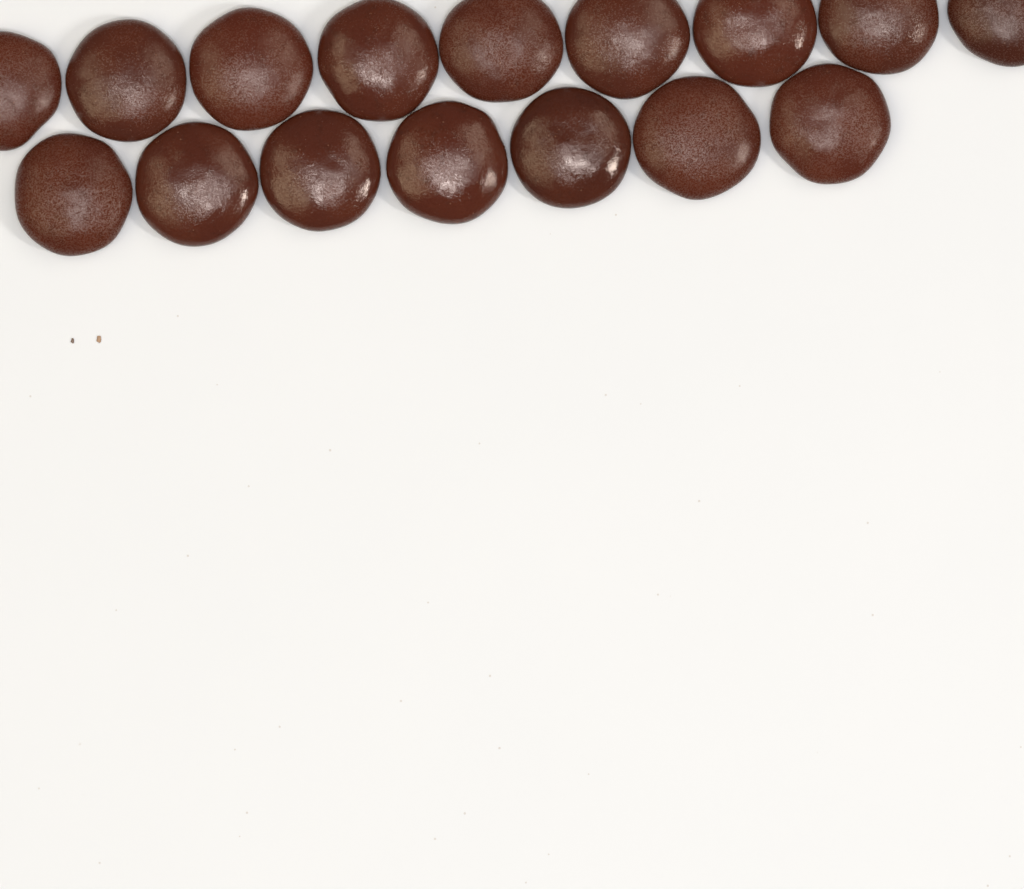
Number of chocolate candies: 16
